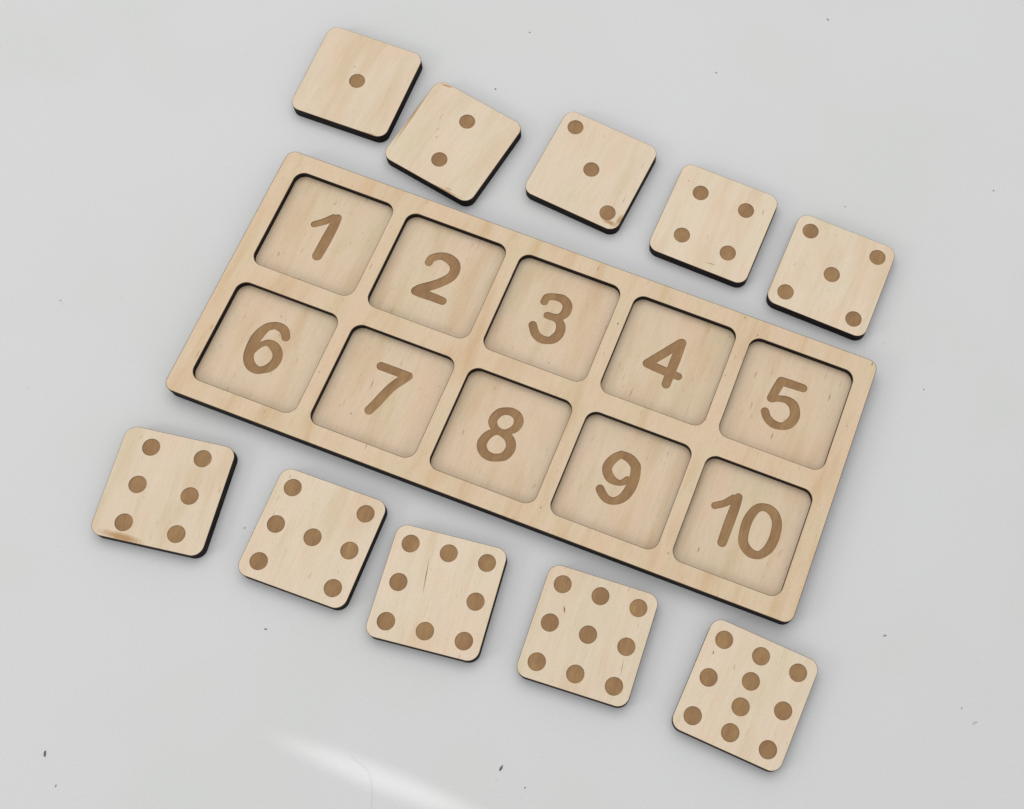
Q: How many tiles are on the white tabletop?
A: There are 10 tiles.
